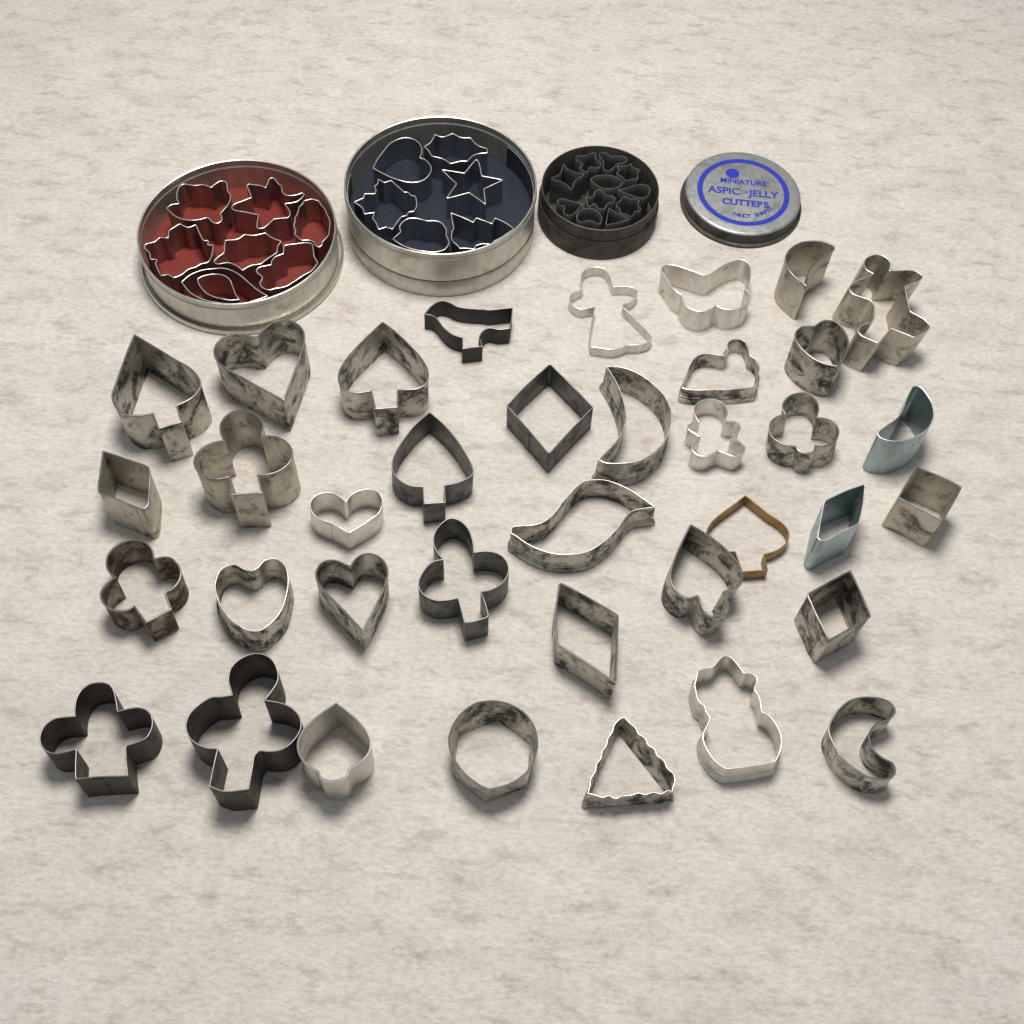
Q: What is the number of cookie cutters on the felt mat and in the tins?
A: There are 62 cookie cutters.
